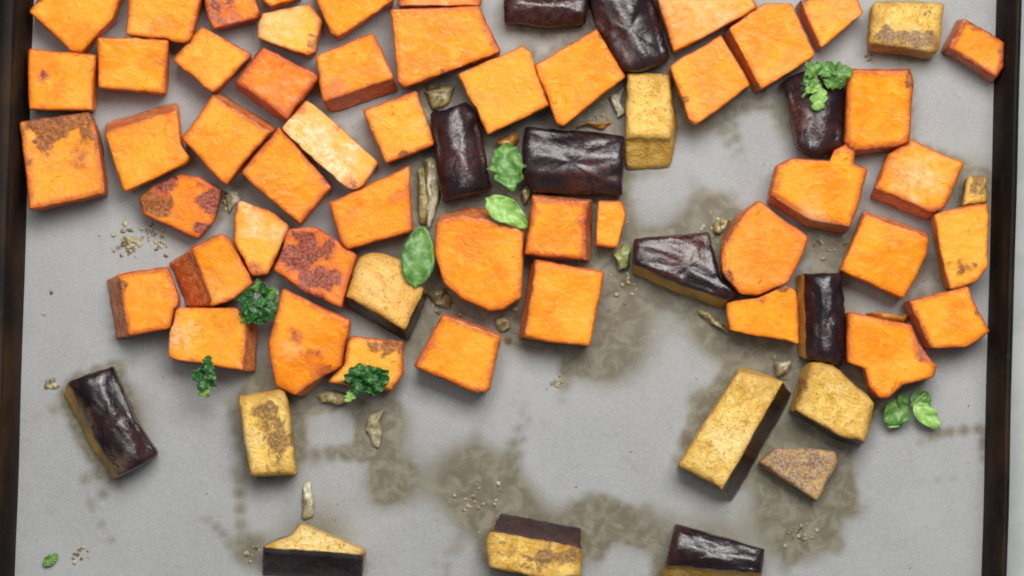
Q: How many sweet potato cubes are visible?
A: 49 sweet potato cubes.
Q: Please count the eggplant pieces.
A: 19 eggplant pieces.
